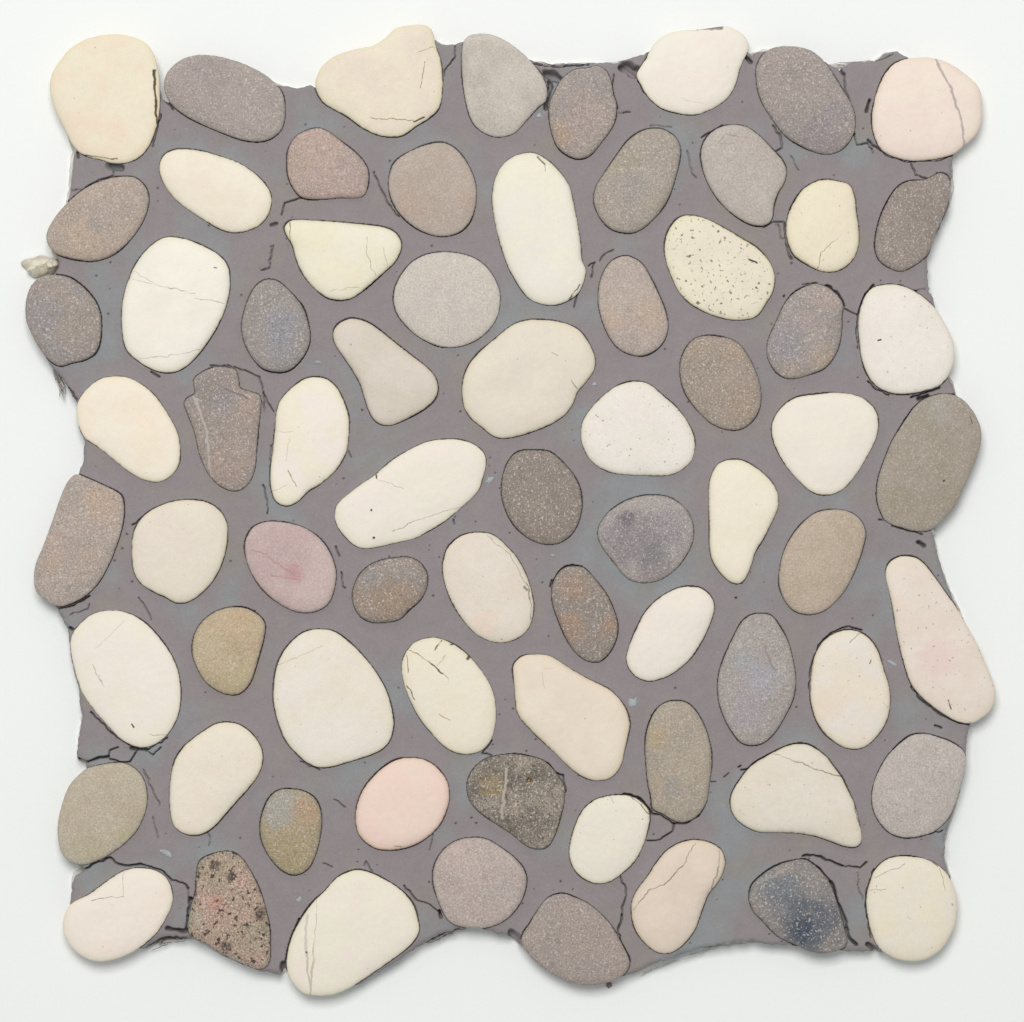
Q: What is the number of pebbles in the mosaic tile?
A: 72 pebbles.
